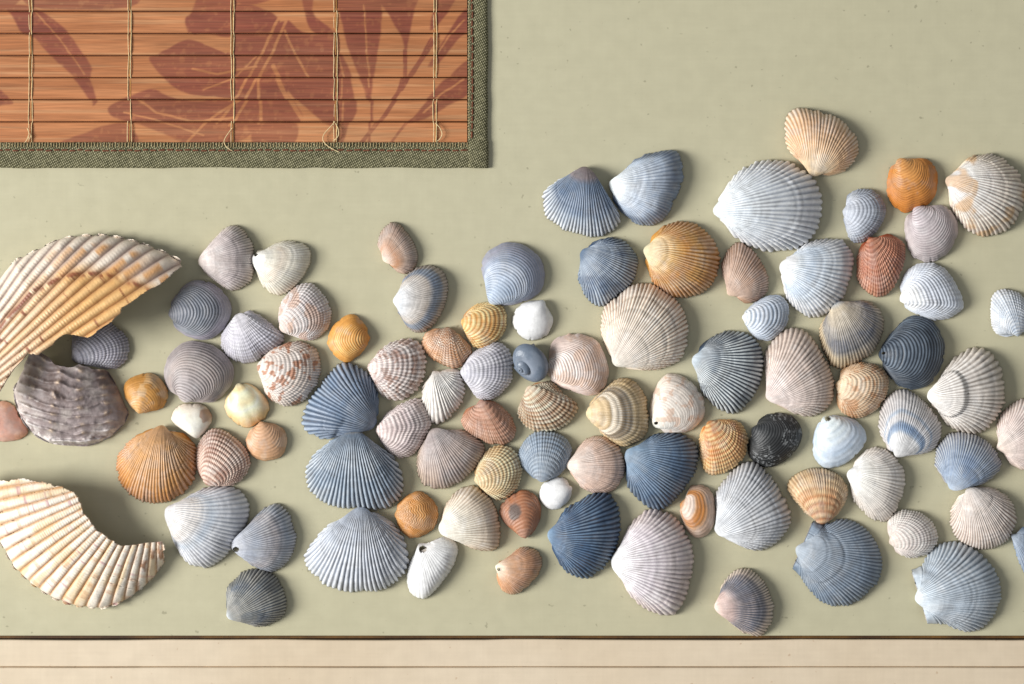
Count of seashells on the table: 93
